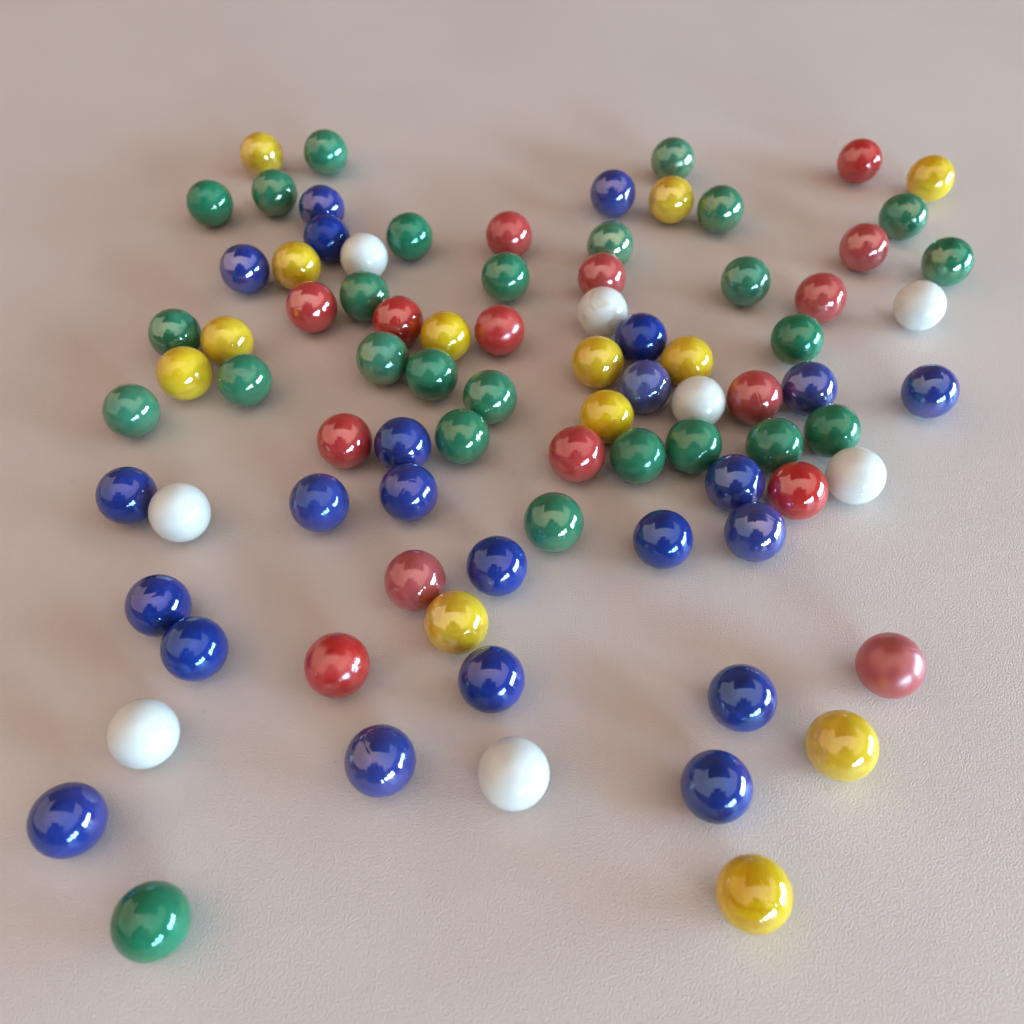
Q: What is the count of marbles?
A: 85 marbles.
